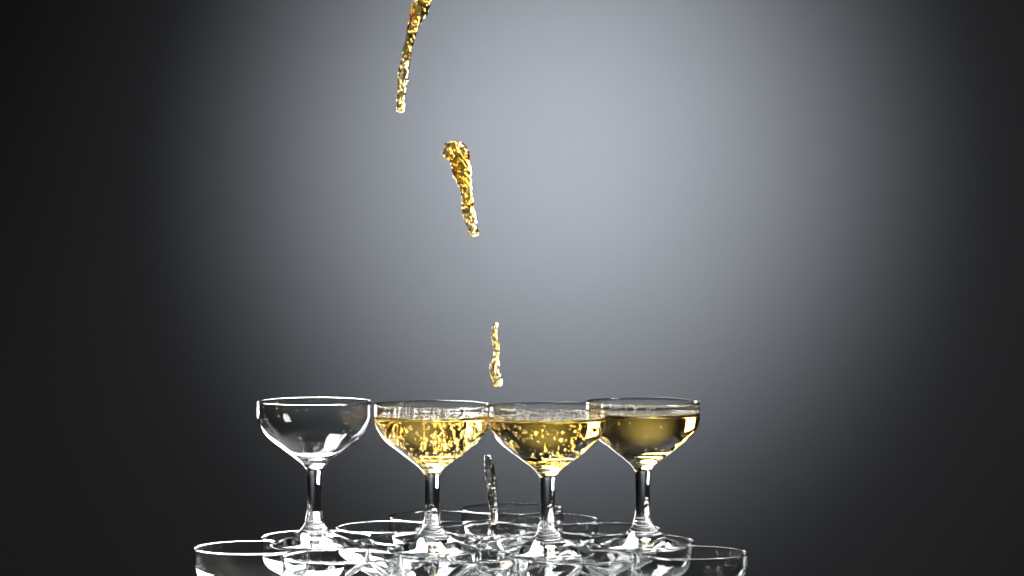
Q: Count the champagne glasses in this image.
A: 19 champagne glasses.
